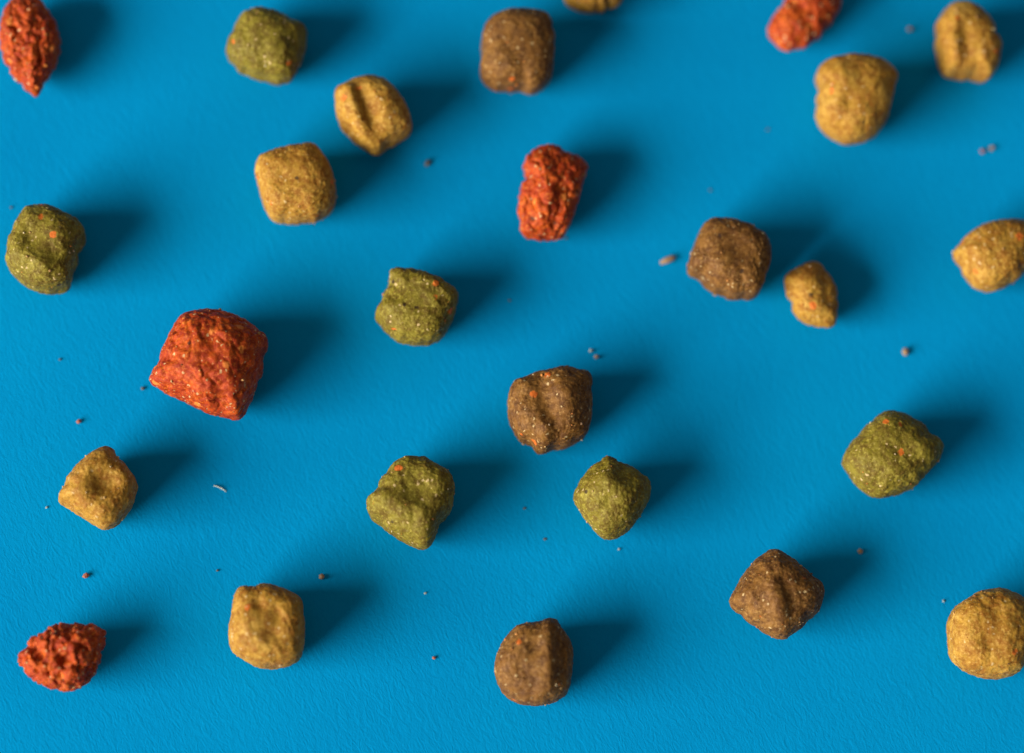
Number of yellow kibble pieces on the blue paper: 10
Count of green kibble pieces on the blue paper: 6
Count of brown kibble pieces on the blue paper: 5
